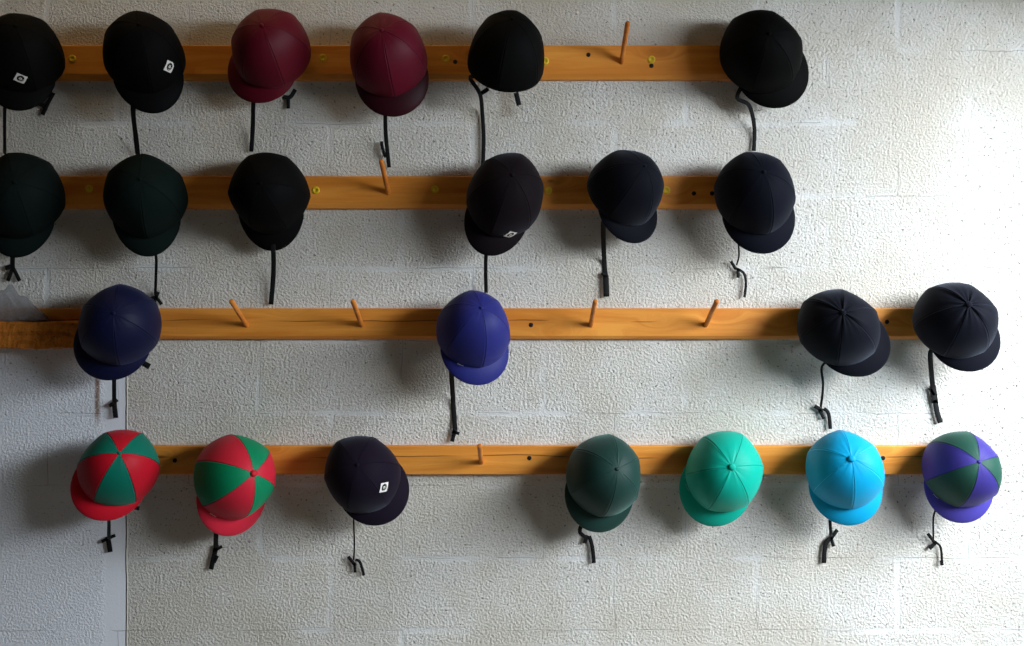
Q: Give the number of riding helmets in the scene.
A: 23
